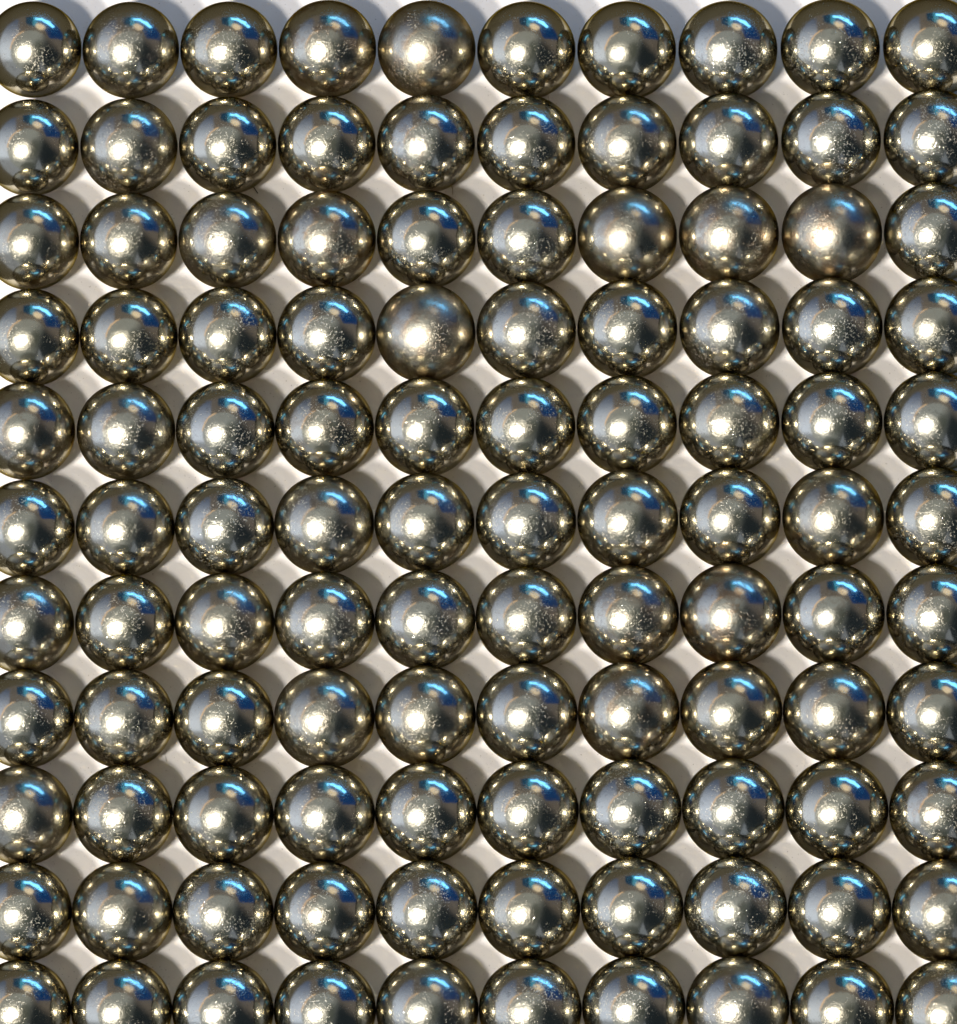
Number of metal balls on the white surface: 110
